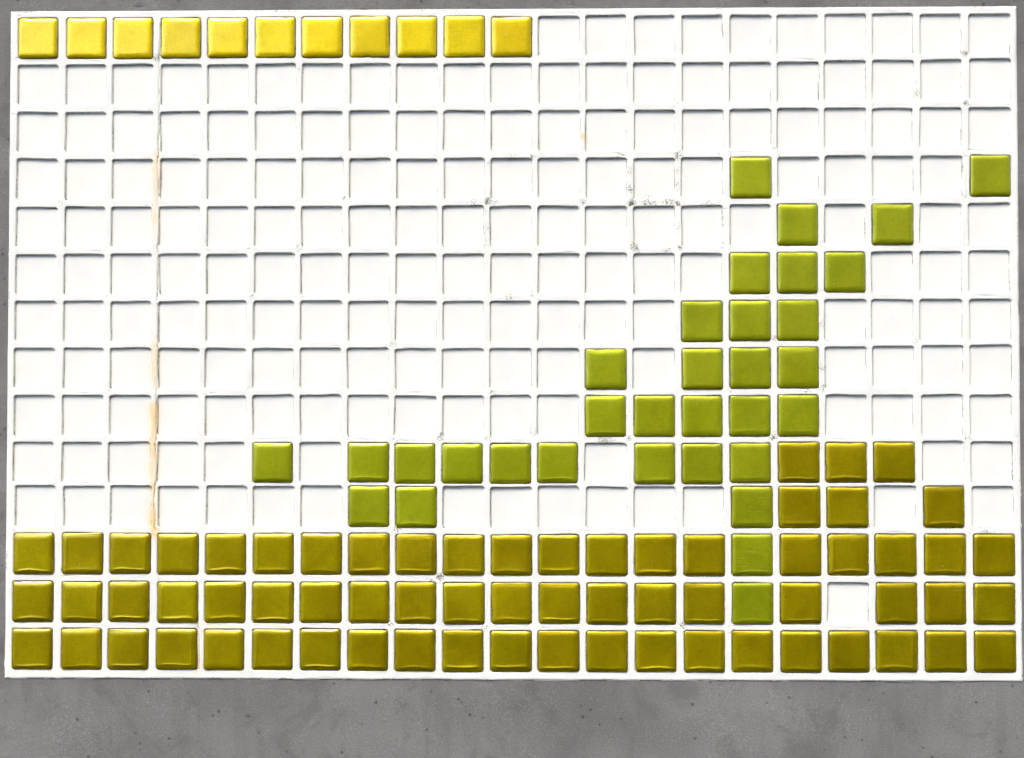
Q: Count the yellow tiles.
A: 11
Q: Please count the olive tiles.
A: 66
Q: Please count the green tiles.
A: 33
